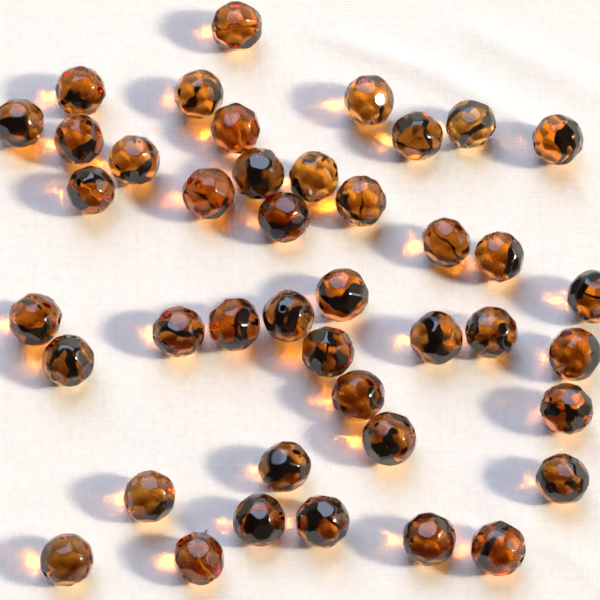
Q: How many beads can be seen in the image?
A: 42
